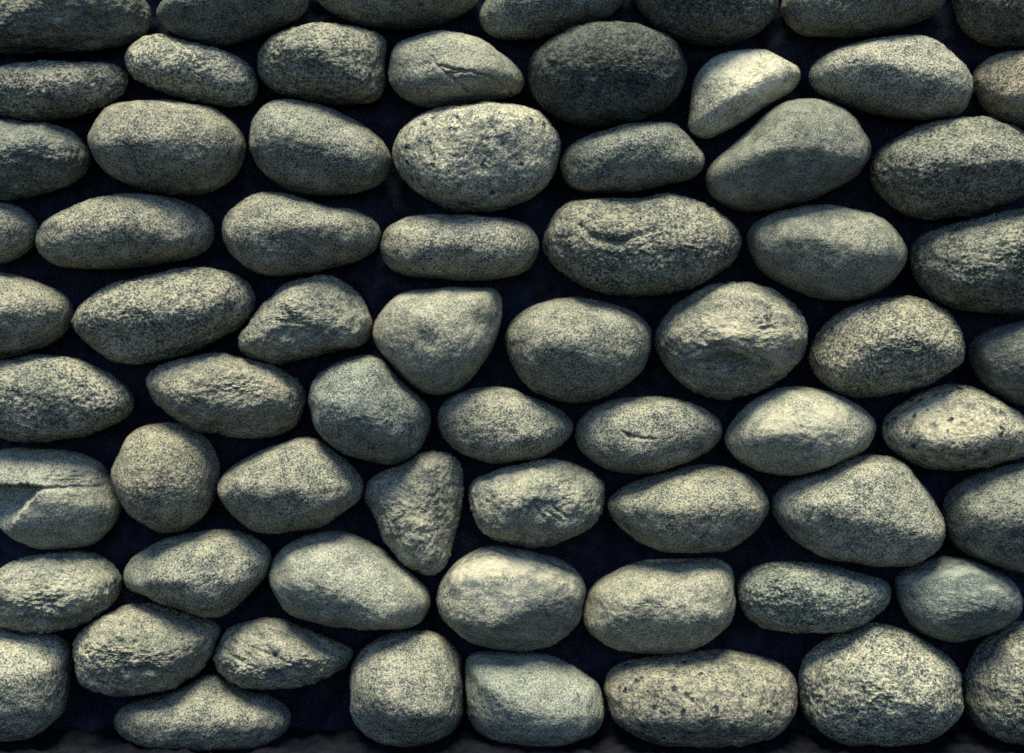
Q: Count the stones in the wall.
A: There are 68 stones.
